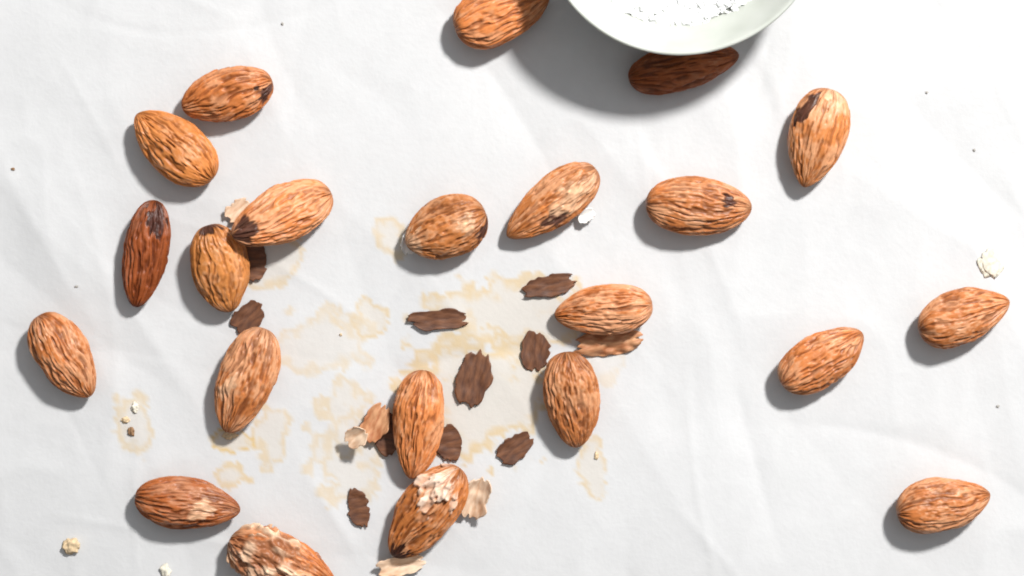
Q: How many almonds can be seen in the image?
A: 22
